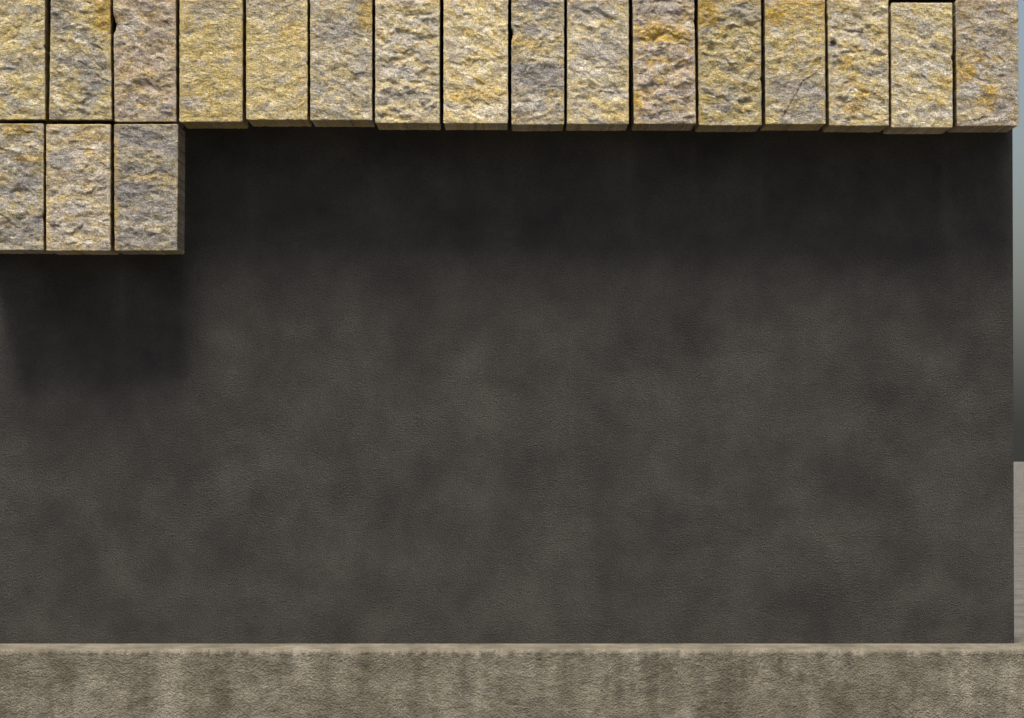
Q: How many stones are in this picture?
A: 19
